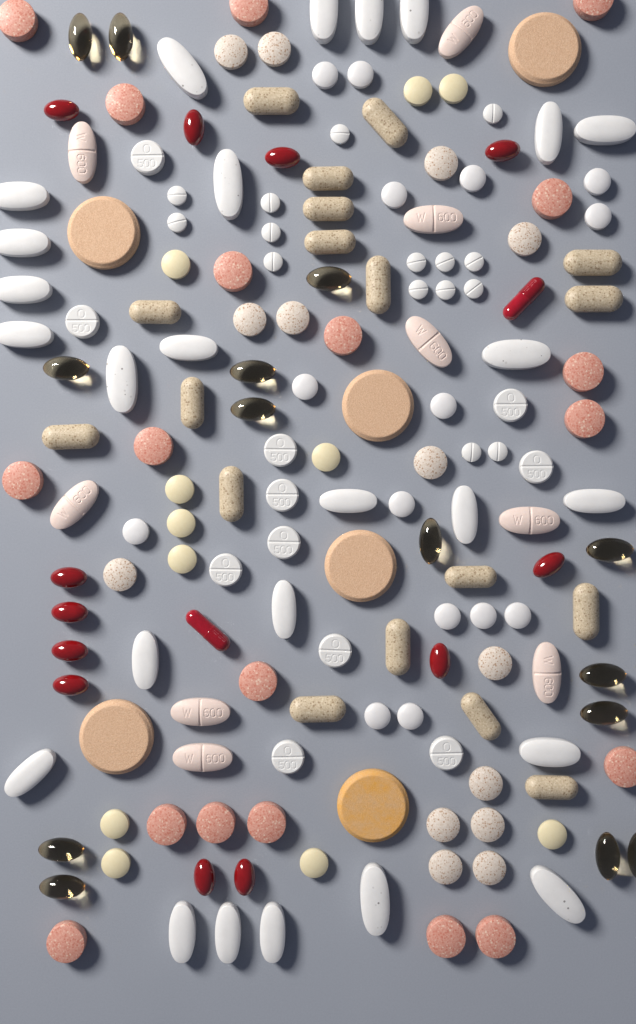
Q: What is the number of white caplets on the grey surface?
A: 26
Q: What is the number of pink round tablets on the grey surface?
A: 19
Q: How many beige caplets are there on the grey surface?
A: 18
